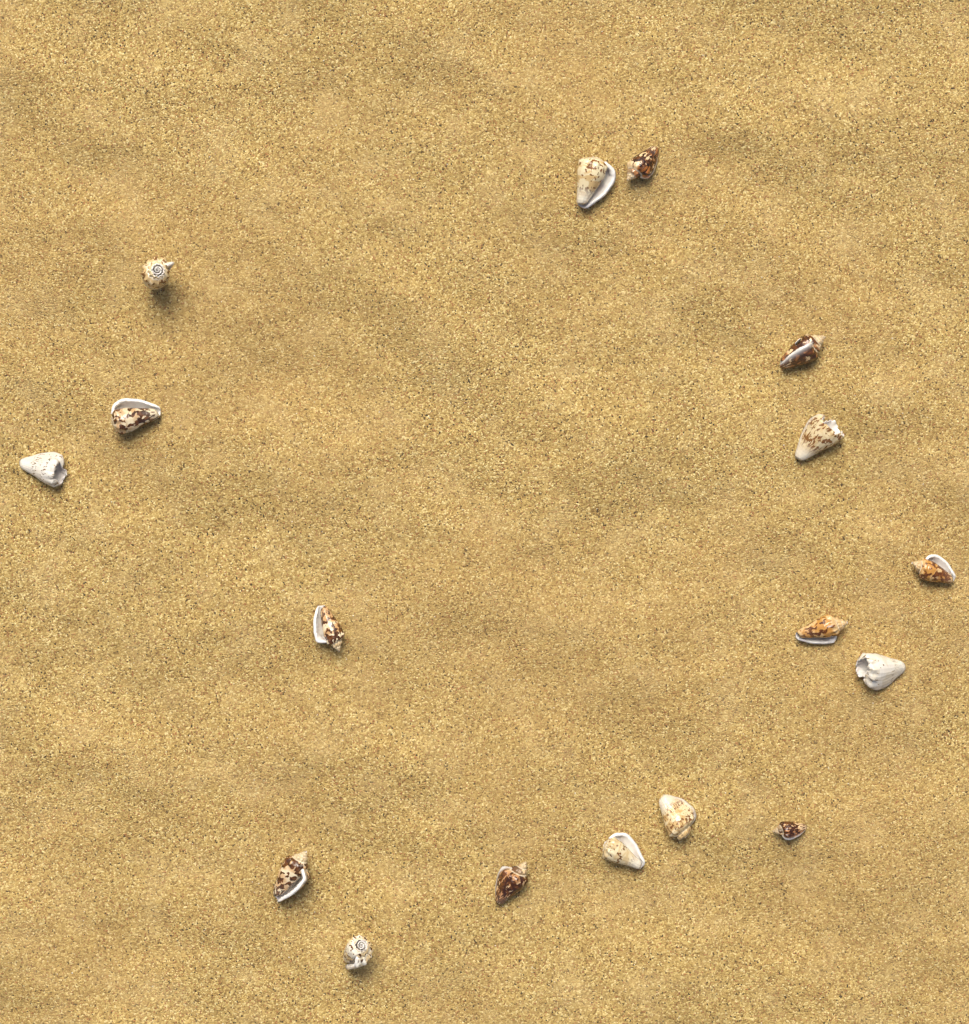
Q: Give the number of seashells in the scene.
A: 17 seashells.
